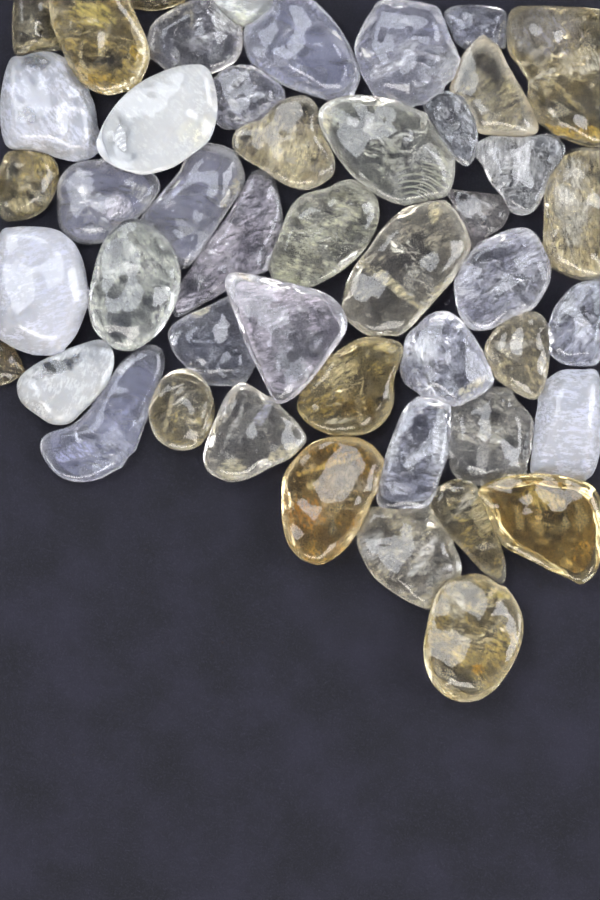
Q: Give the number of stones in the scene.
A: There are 47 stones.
